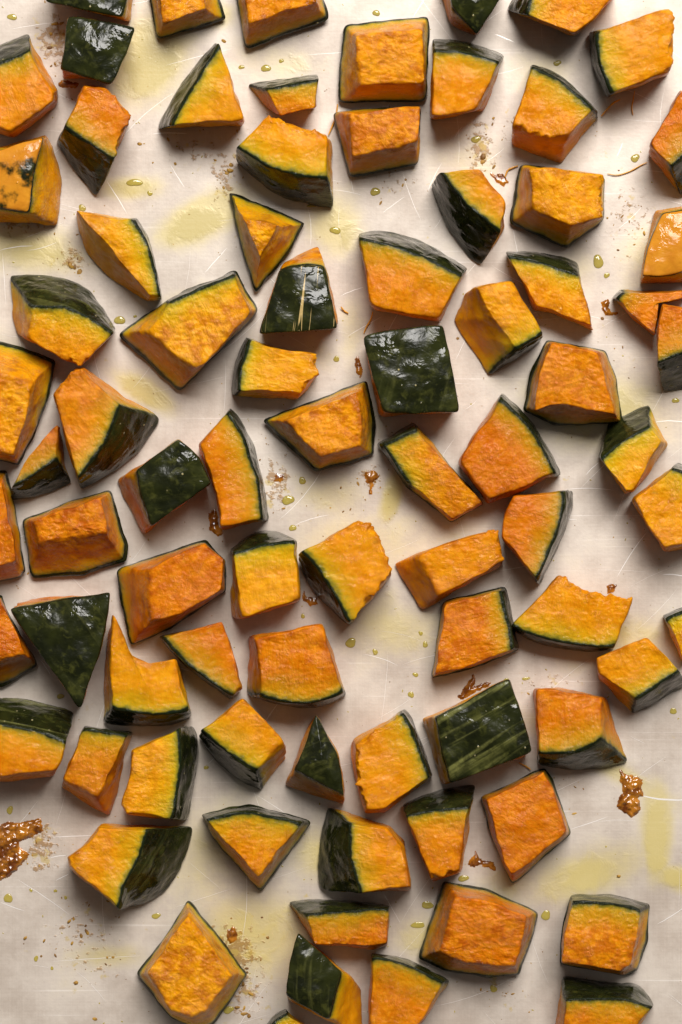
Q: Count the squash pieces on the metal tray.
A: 81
